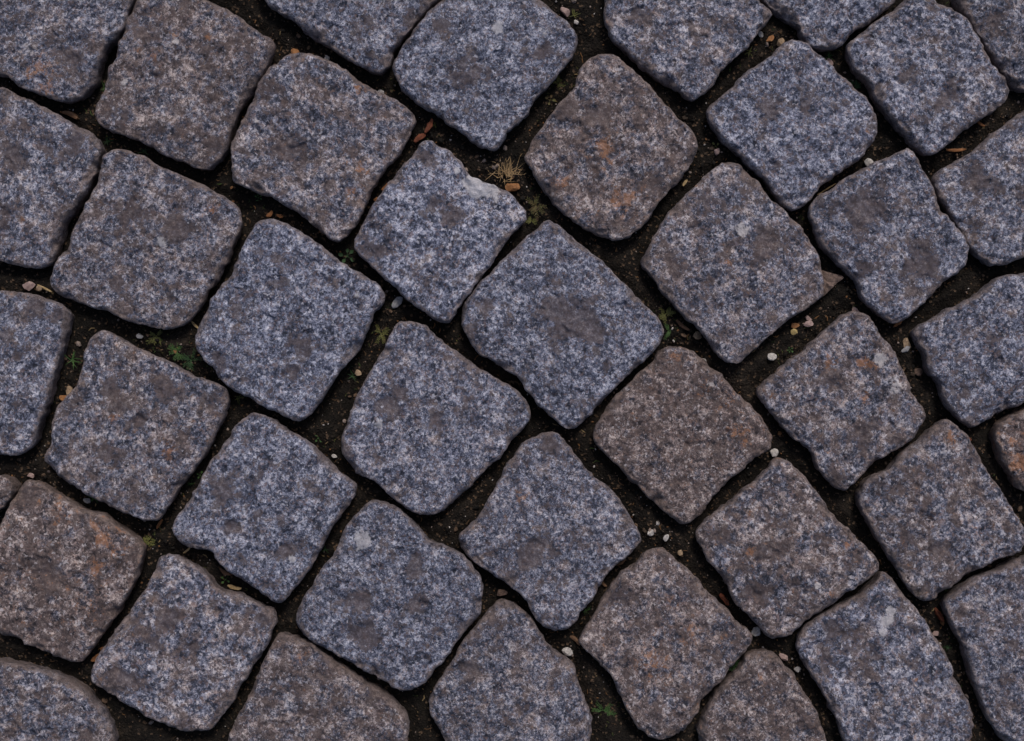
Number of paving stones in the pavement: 41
